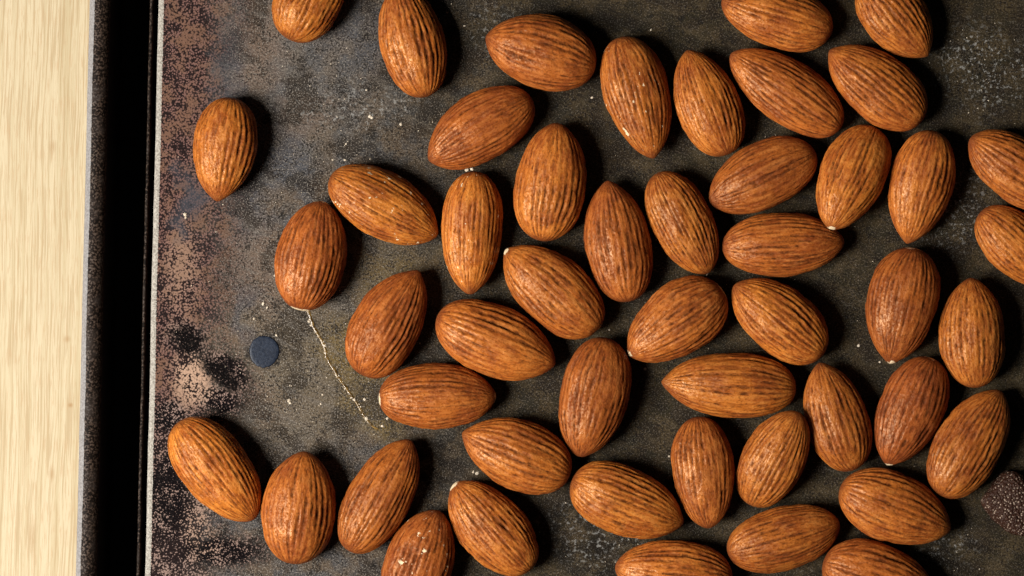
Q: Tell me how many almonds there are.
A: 49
